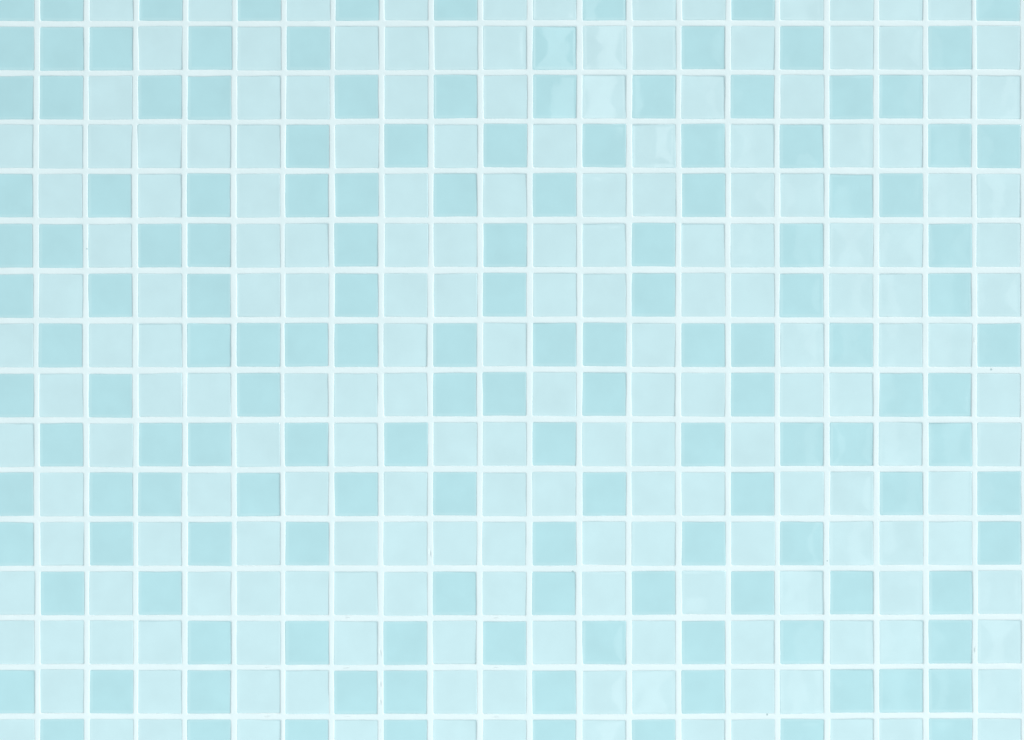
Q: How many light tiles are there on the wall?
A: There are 189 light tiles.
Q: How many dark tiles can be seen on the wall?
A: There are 147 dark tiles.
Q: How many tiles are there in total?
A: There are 336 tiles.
